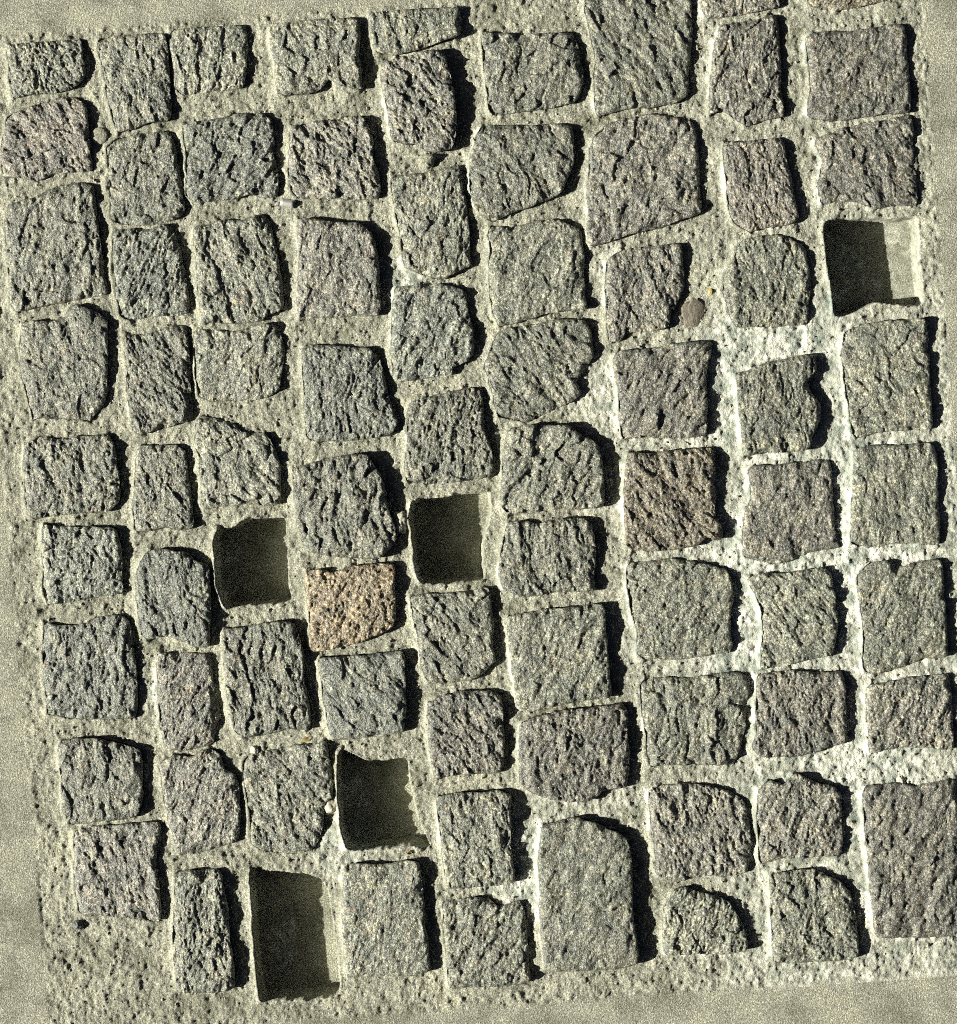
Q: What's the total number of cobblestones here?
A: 78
